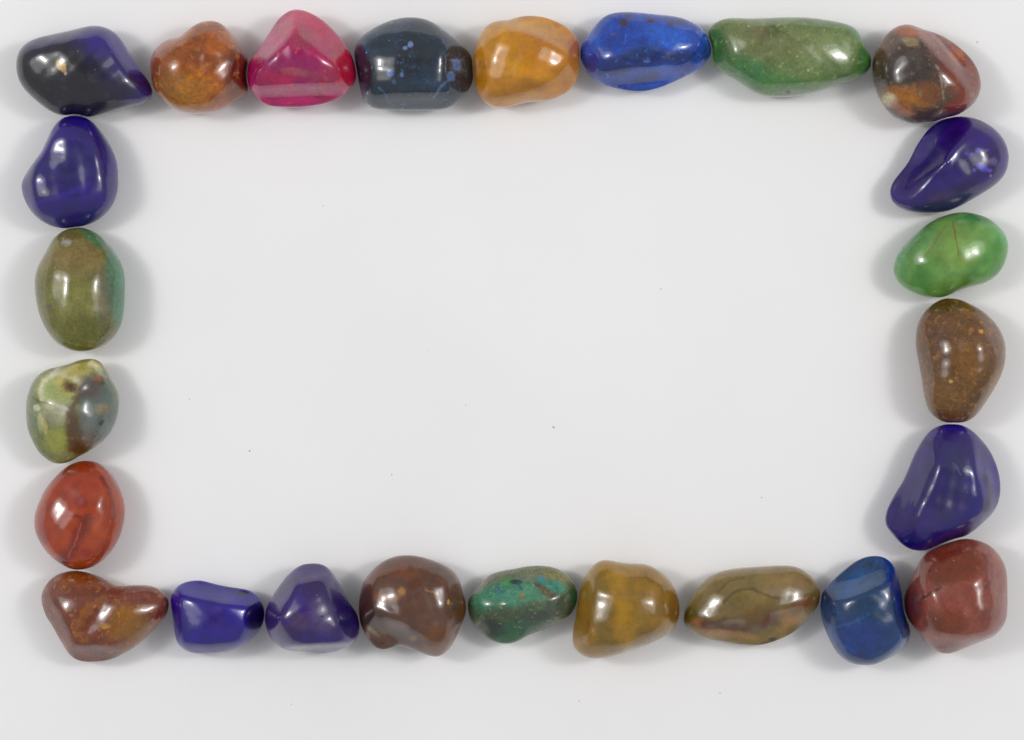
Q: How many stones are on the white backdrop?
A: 25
